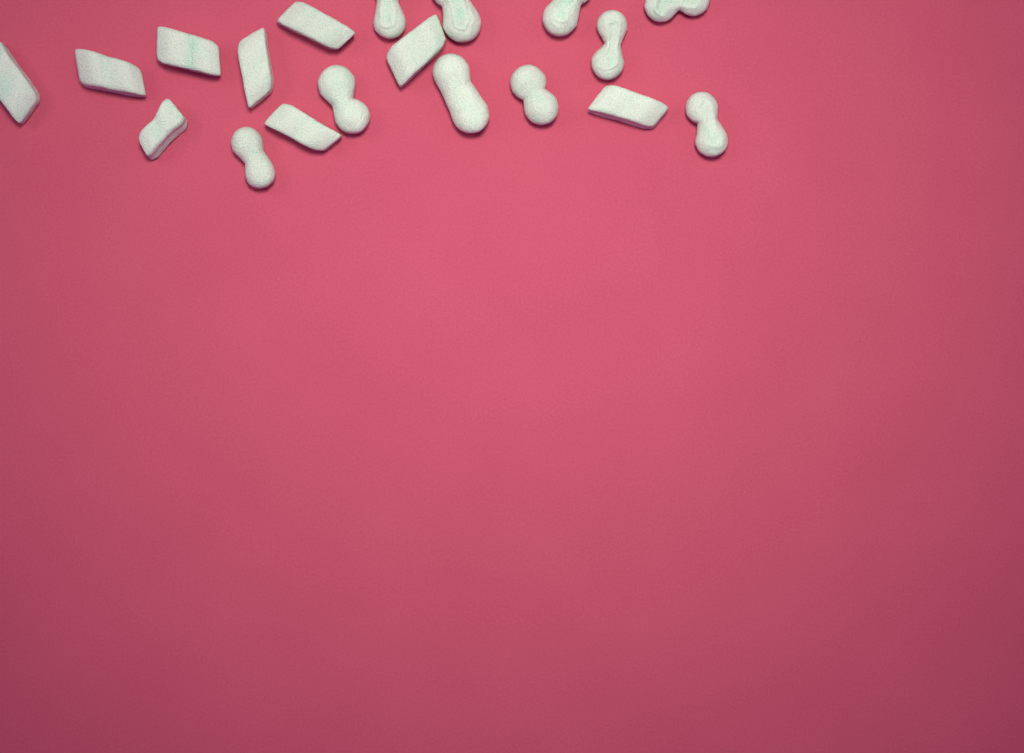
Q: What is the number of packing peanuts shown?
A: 19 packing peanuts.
